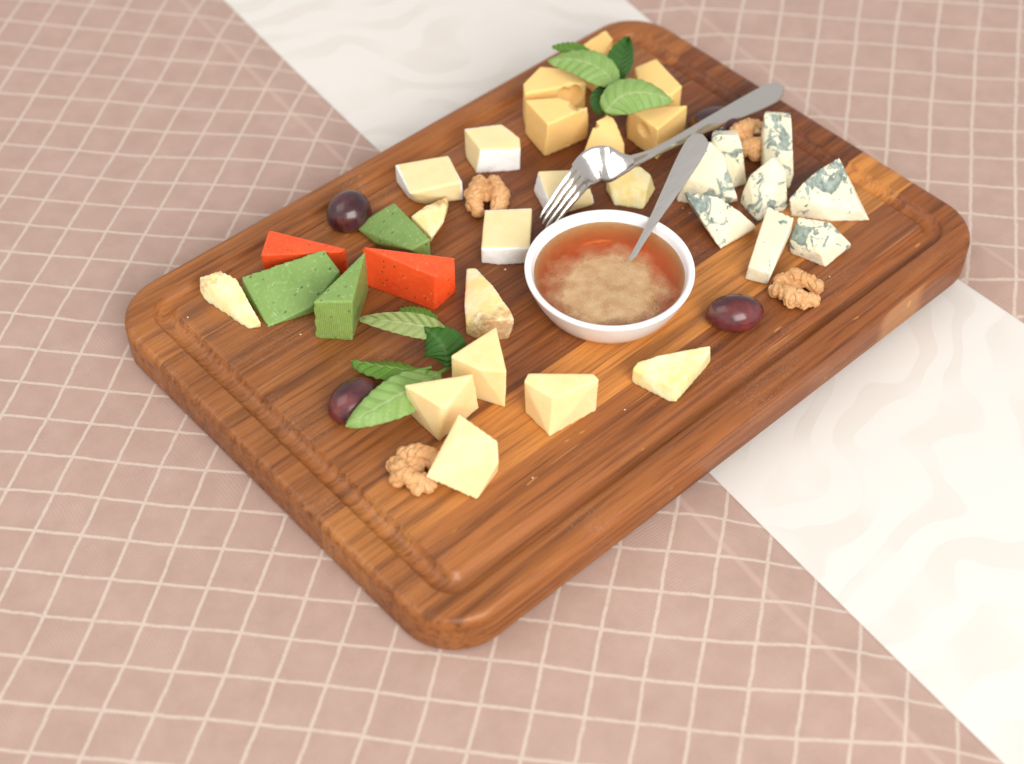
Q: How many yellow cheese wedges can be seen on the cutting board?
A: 10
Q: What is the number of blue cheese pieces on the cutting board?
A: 8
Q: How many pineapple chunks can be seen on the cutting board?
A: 5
